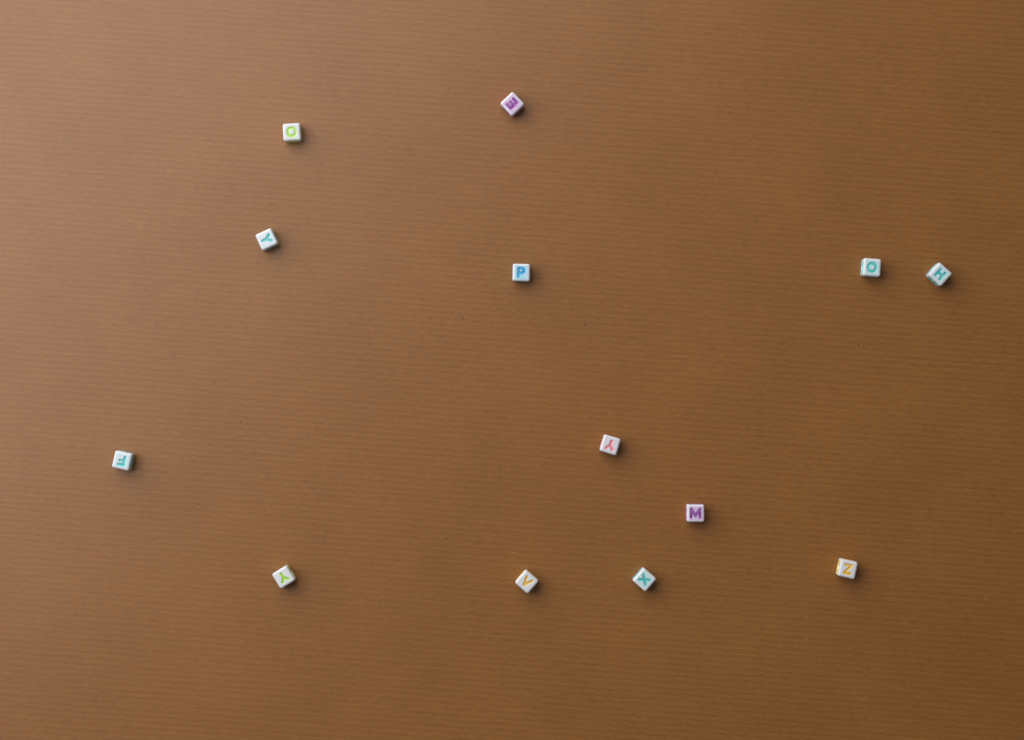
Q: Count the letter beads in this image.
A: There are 13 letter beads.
